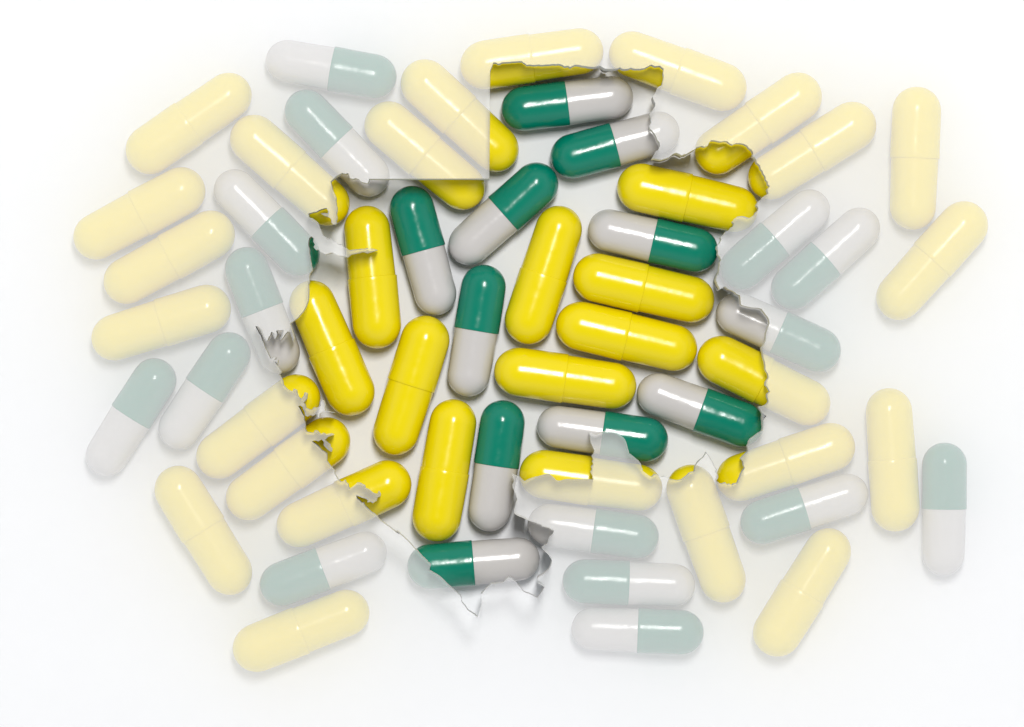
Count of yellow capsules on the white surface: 33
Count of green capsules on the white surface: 25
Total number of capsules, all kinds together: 58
